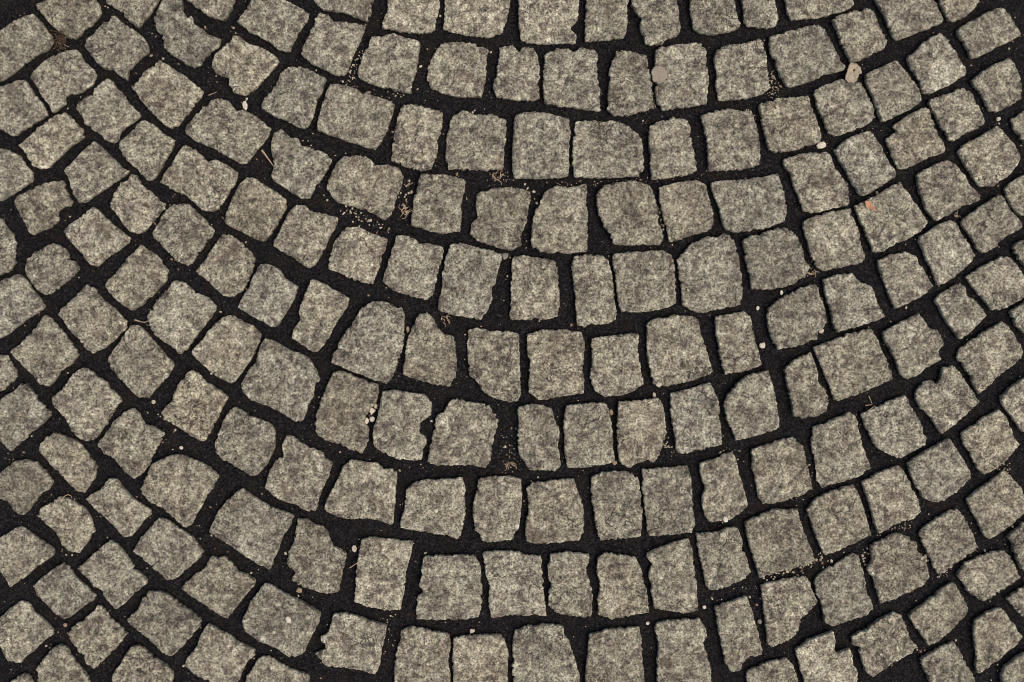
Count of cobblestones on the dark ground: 200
